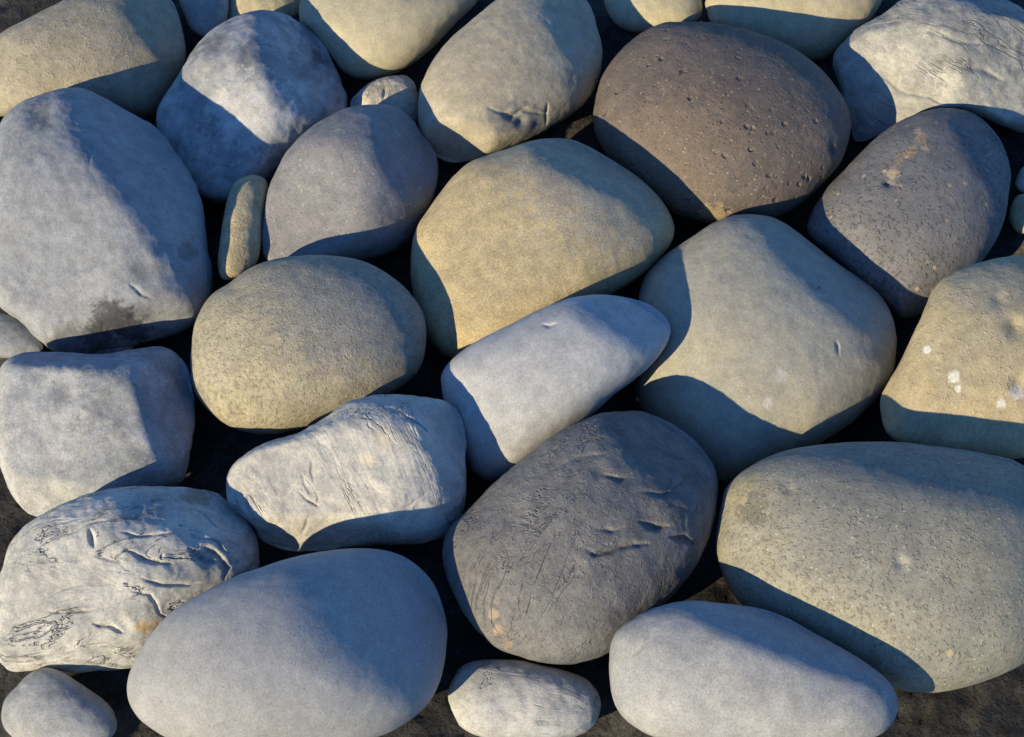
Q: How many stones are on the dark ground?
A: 32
